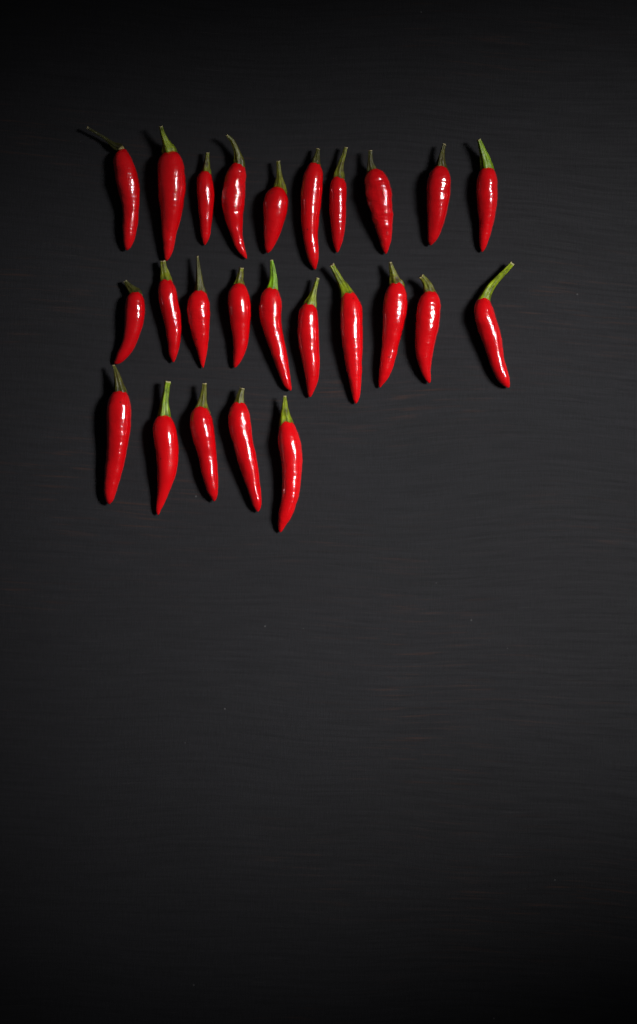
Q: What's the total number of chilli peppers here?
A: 25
